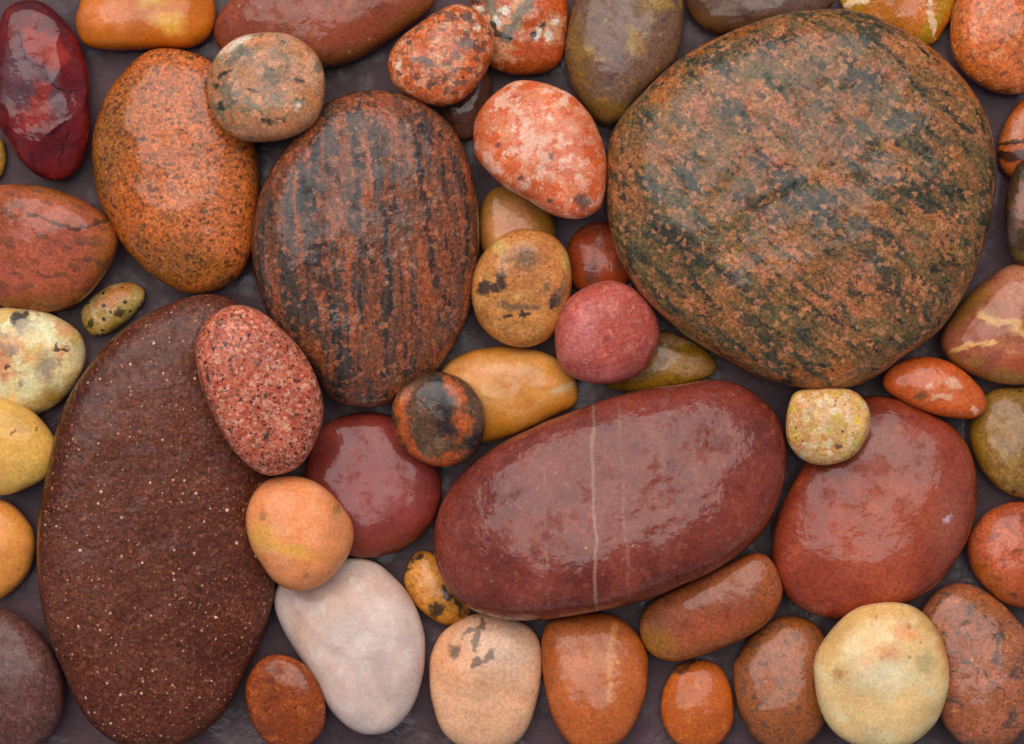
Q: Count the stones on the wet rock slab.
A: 52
